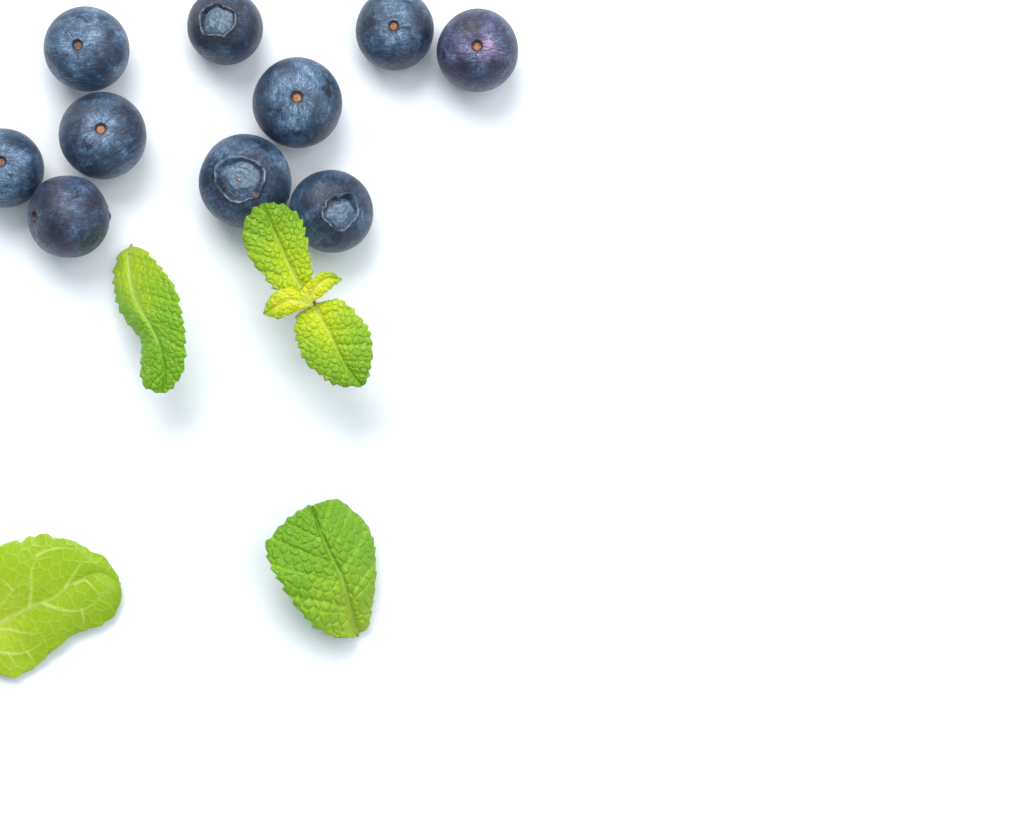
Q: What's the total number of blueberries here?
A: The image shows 10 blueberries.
